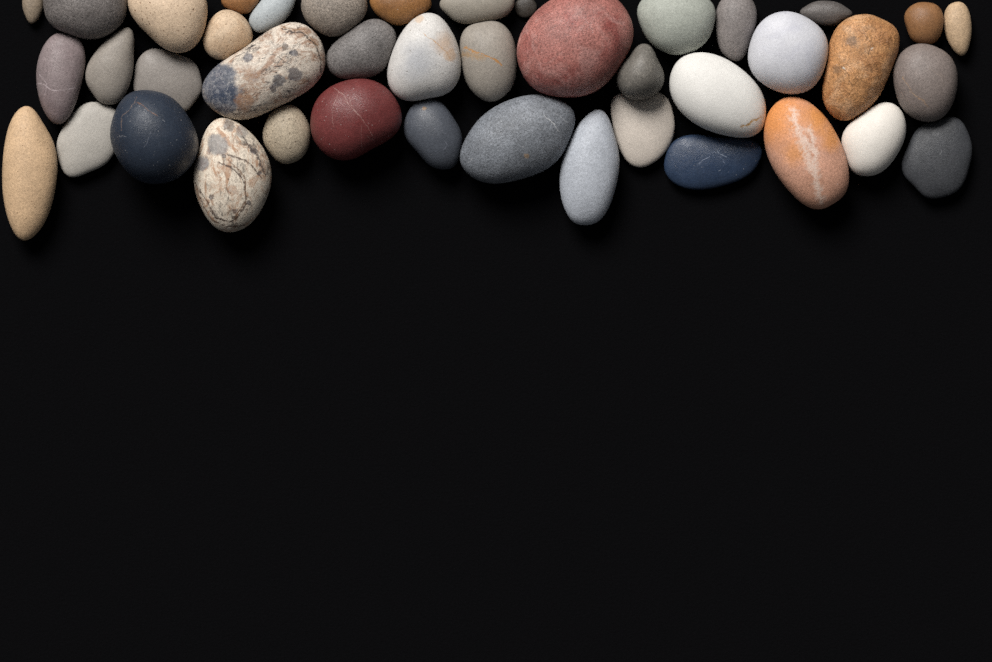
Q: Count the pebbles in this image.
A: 42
